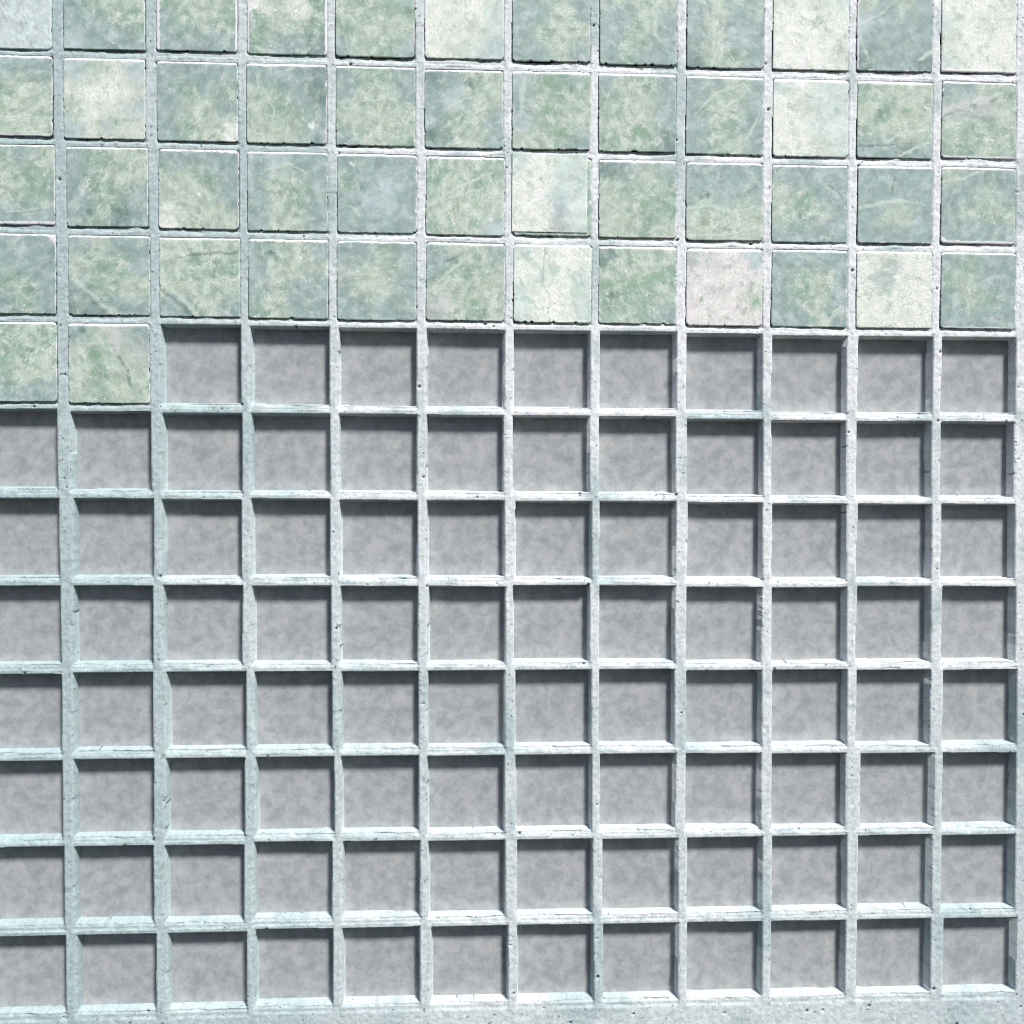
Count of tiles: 50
